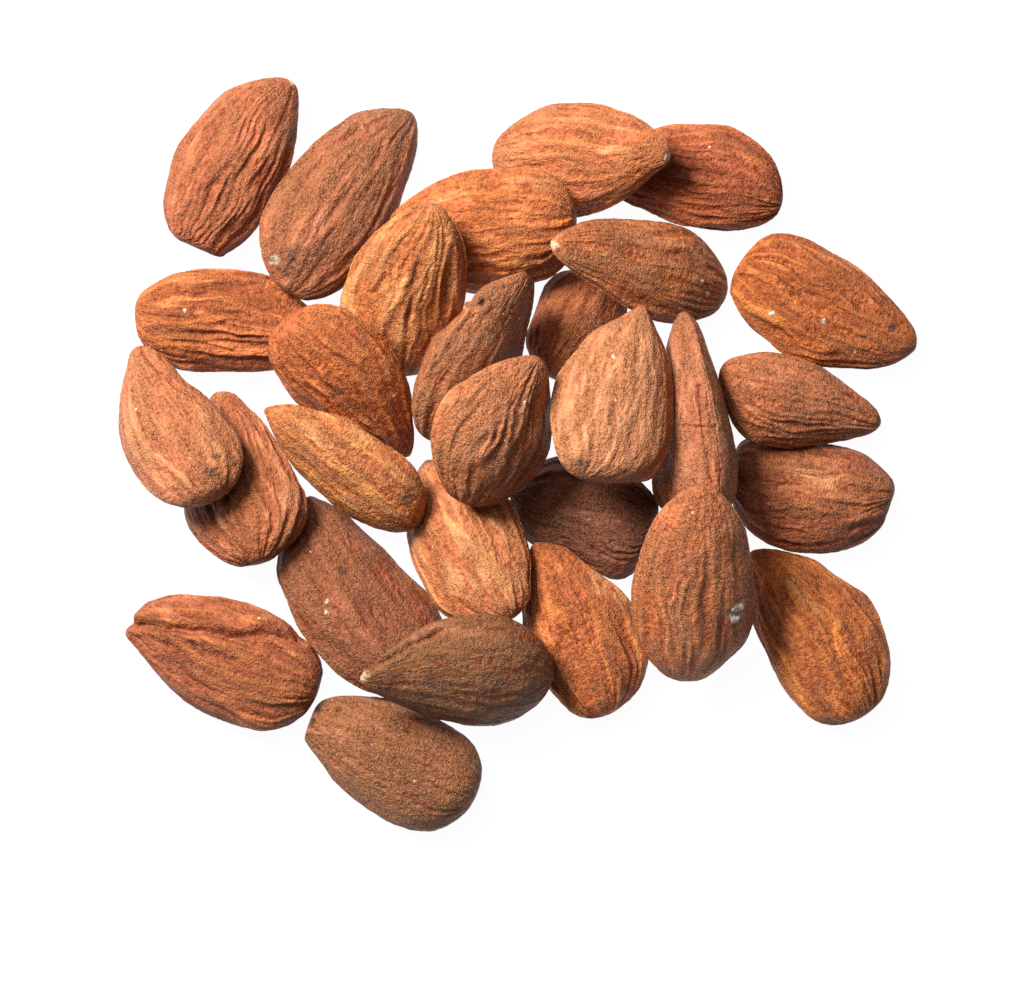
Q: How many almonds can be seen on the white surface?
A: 29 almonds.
